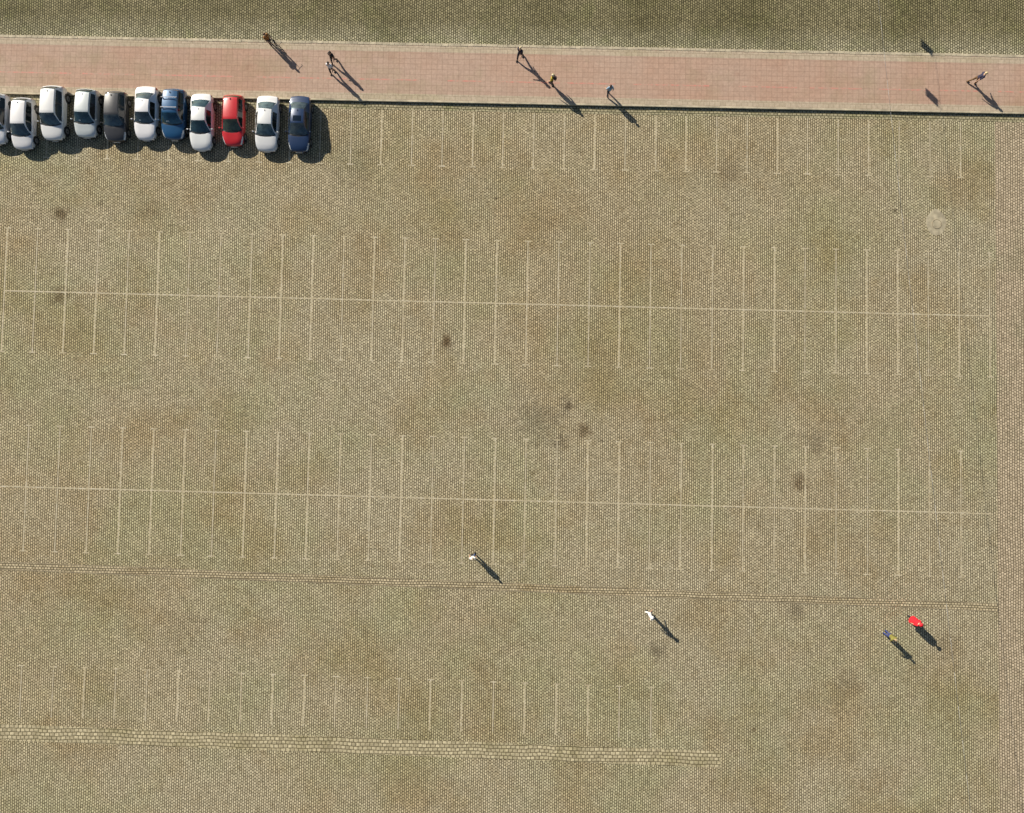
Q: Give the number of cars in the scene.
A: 11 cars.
